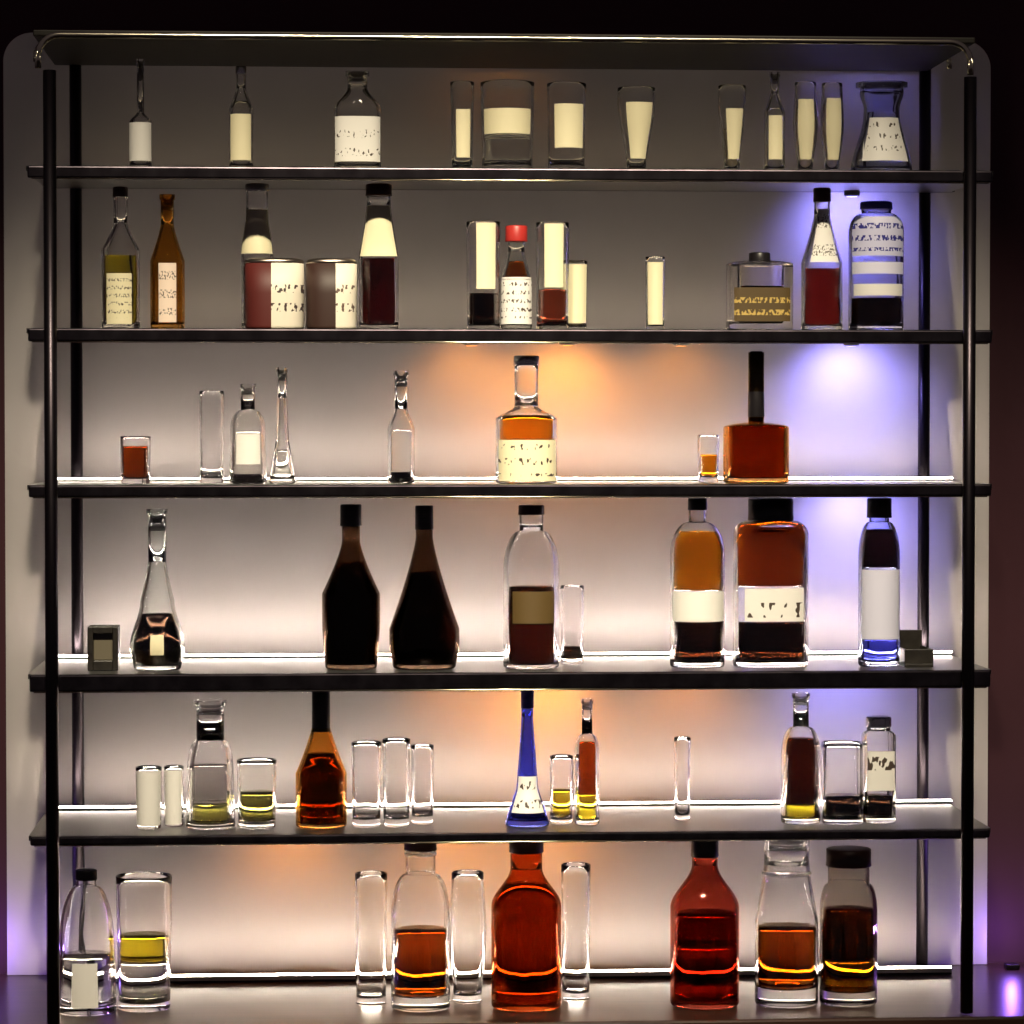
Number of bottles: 37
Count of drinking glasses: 28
